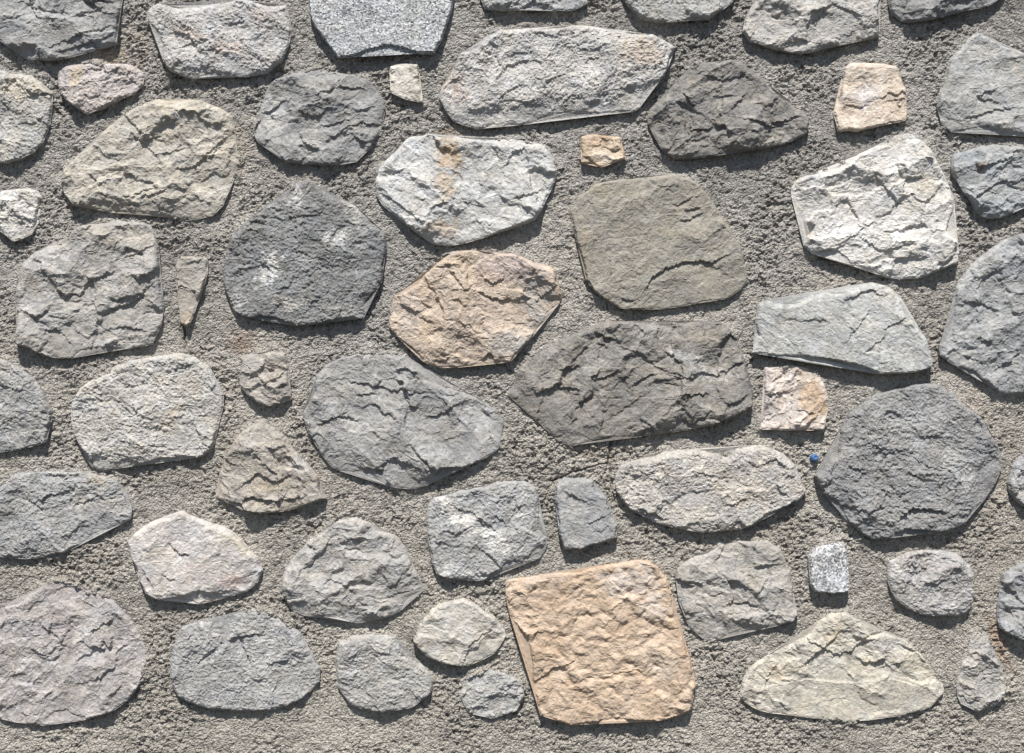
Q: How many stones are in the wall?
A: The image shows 55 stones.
